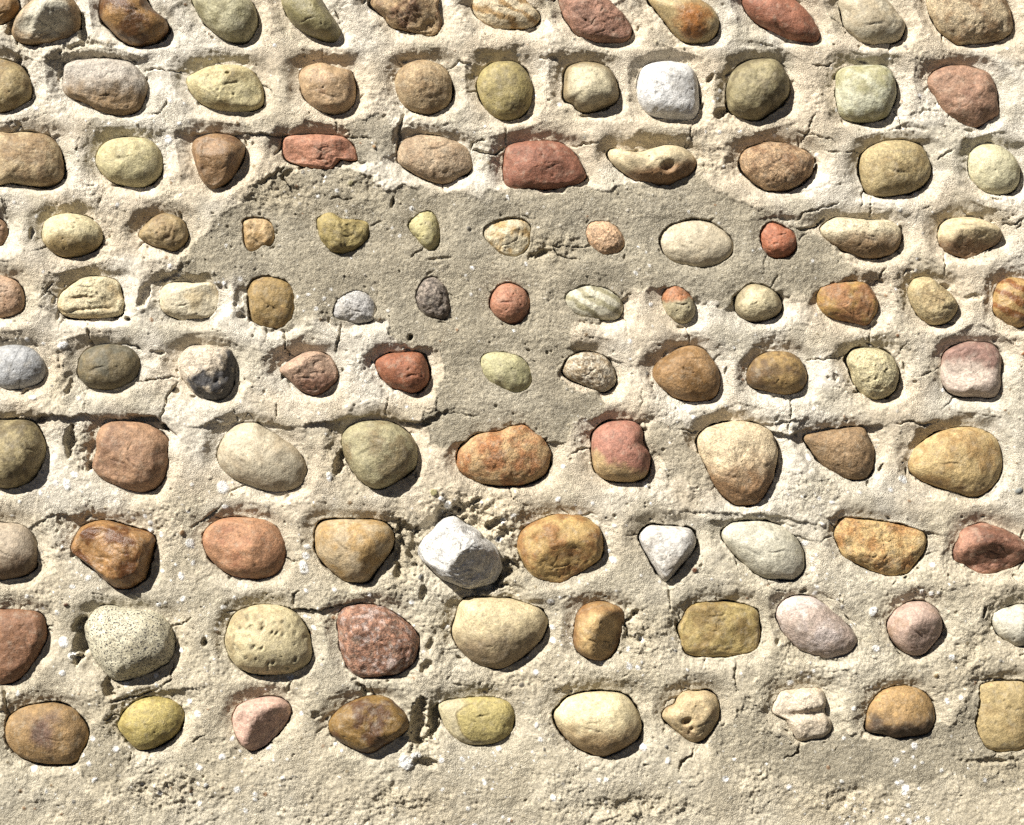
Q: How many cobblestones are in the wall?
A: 108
